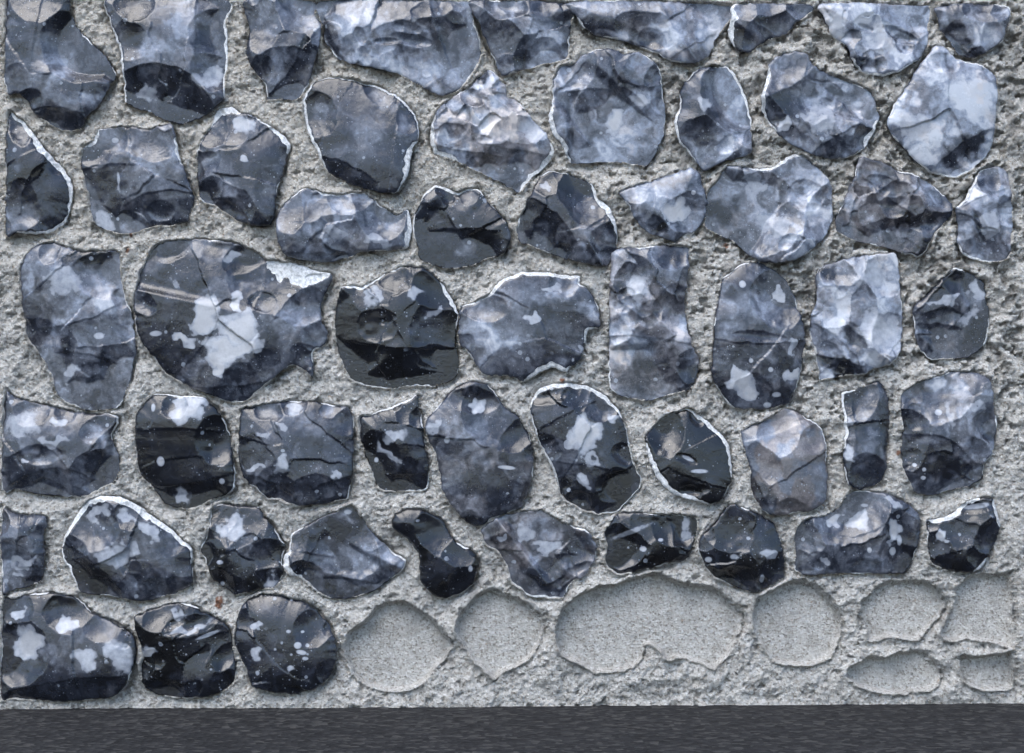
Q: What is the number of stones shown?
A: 56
